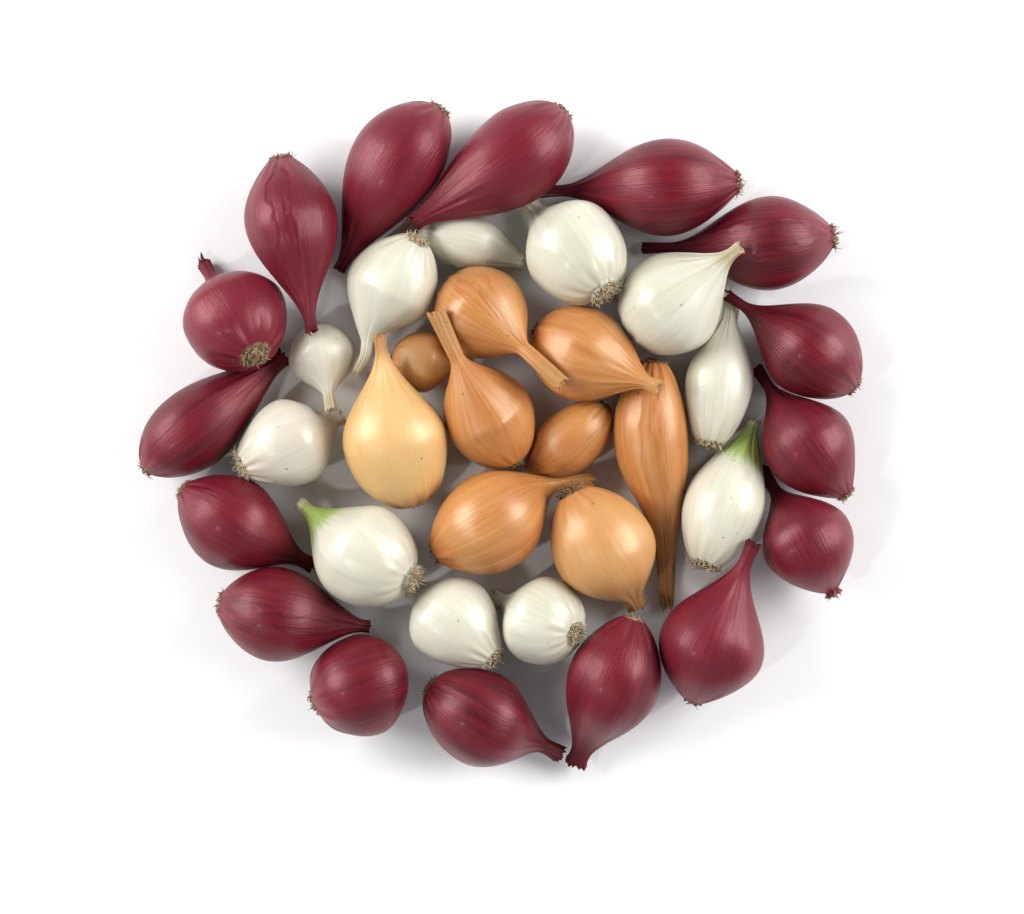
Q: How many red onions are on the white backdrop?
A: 16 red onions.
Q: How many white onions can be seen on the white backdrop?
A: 11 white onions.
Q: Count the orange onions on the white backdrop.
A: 9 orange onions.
